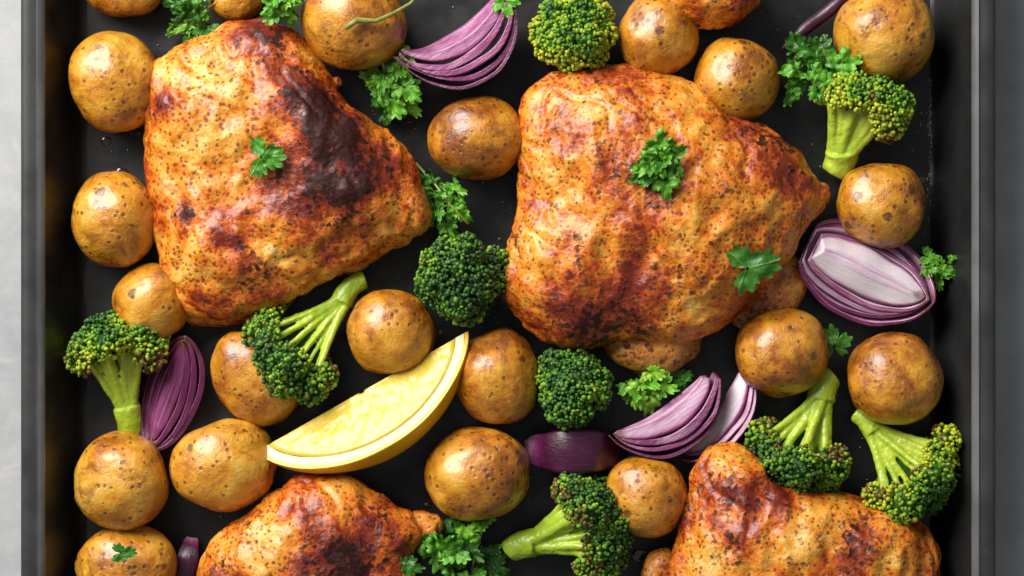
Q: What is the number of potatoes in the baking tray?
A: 21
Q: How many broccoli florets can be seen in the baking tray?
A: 9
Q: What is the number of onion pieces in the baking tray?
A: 8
